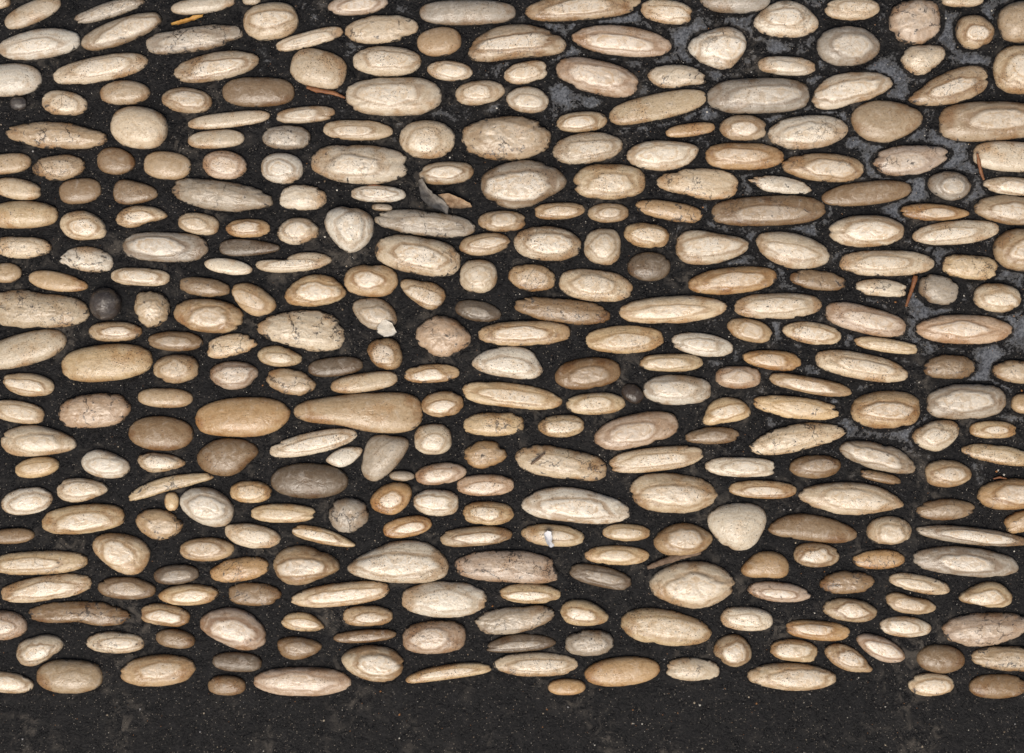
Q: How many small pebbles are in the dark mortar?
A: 199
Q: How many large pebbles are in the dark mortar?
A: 134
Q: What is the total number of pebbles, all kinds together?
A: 333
